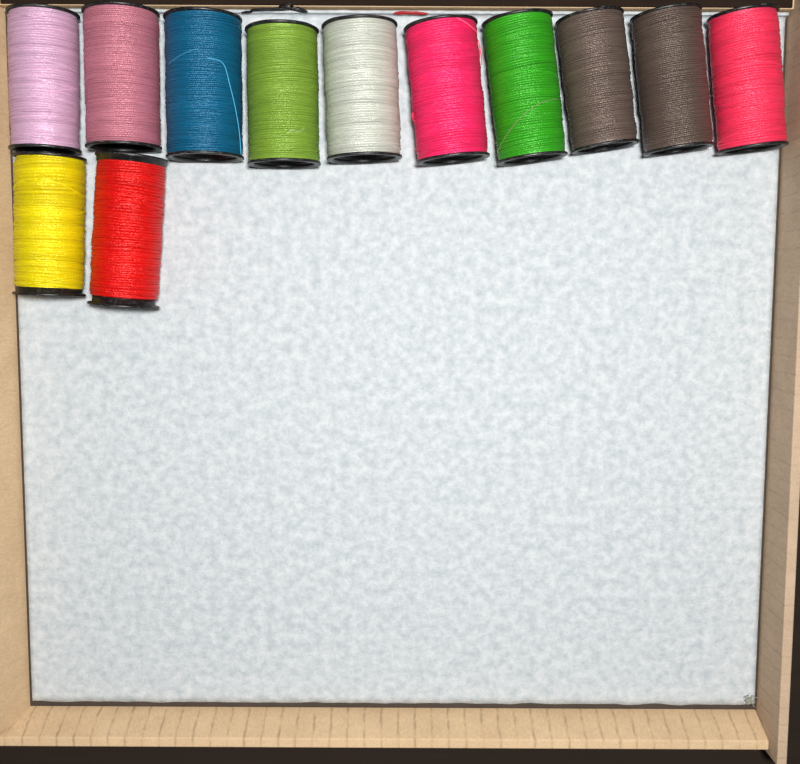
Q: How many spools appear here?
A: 12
